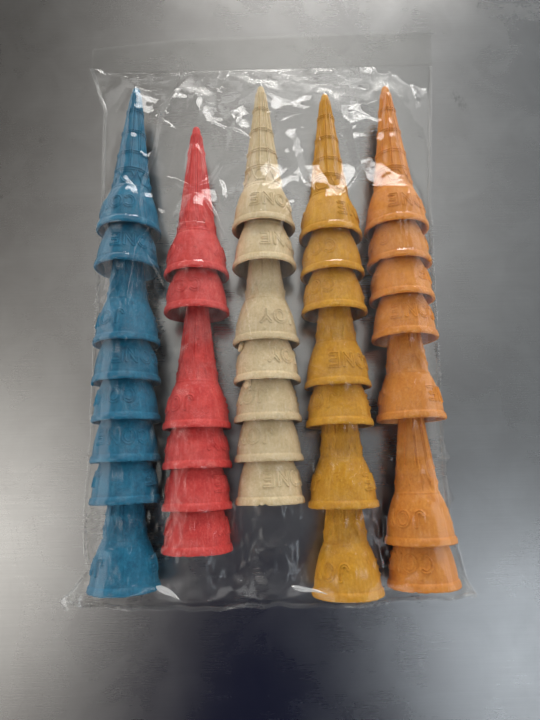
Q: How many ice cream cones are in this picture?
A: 35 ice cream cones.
